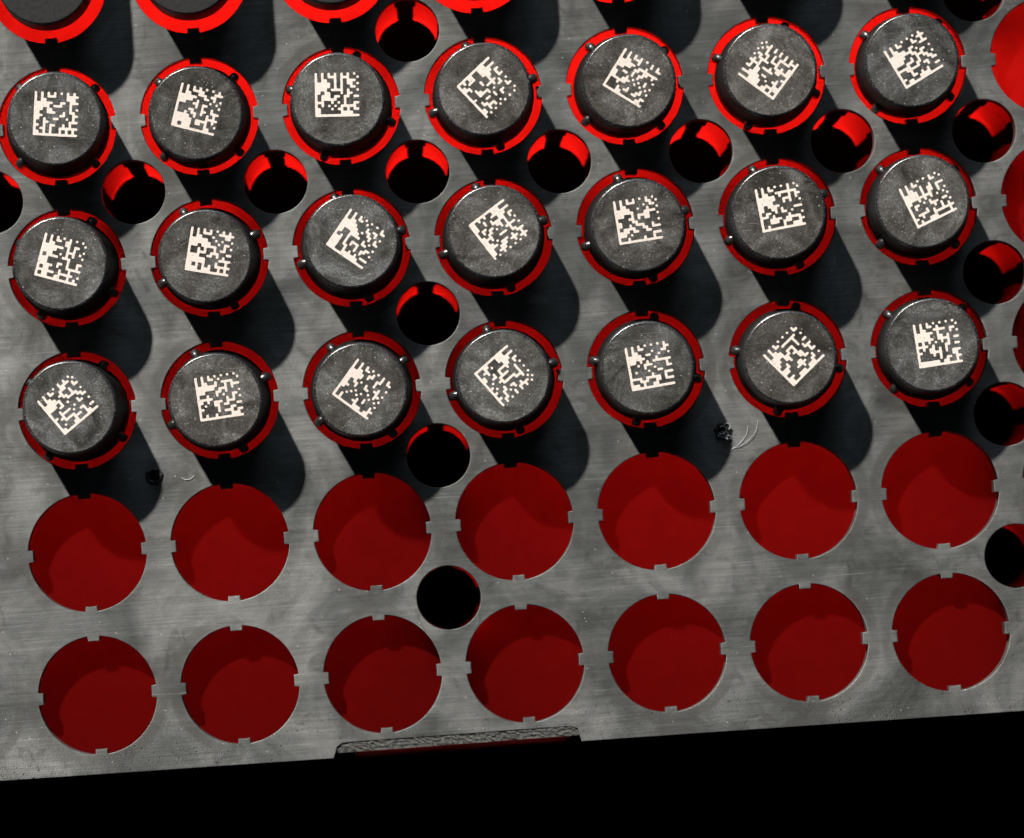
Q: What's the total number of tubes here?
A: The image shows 21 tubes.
